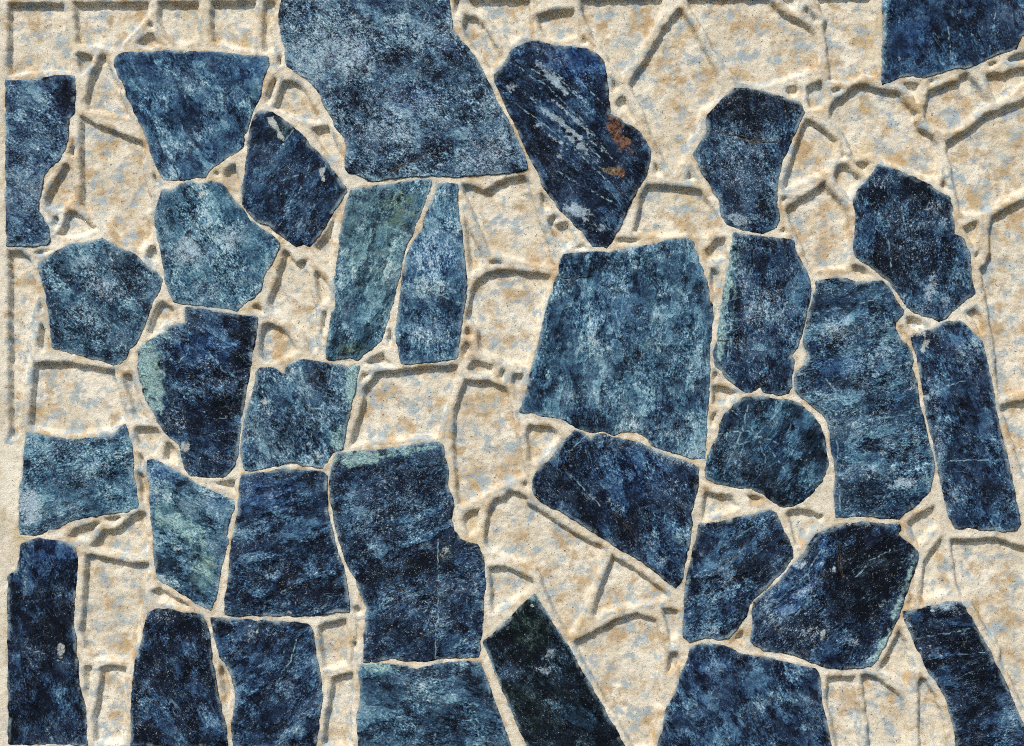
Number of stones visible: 33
